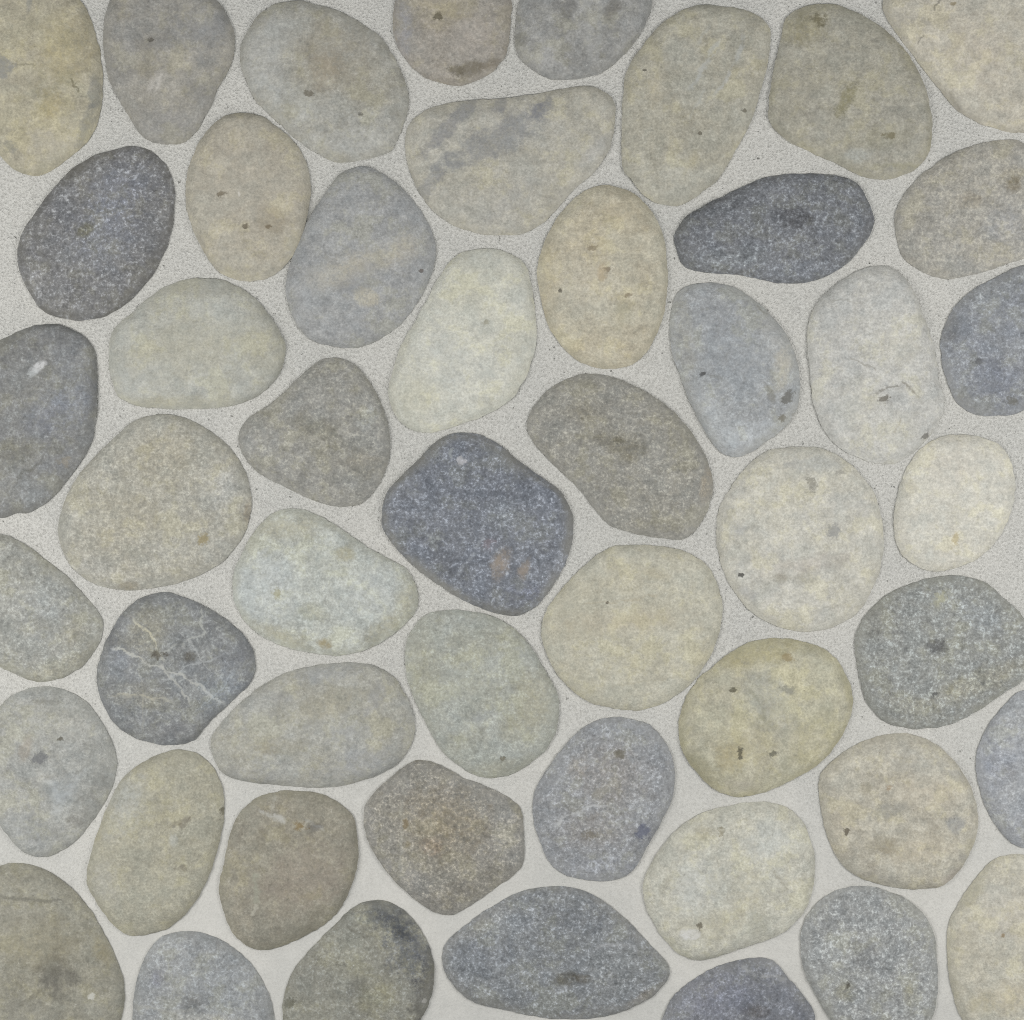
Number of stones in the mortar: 50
